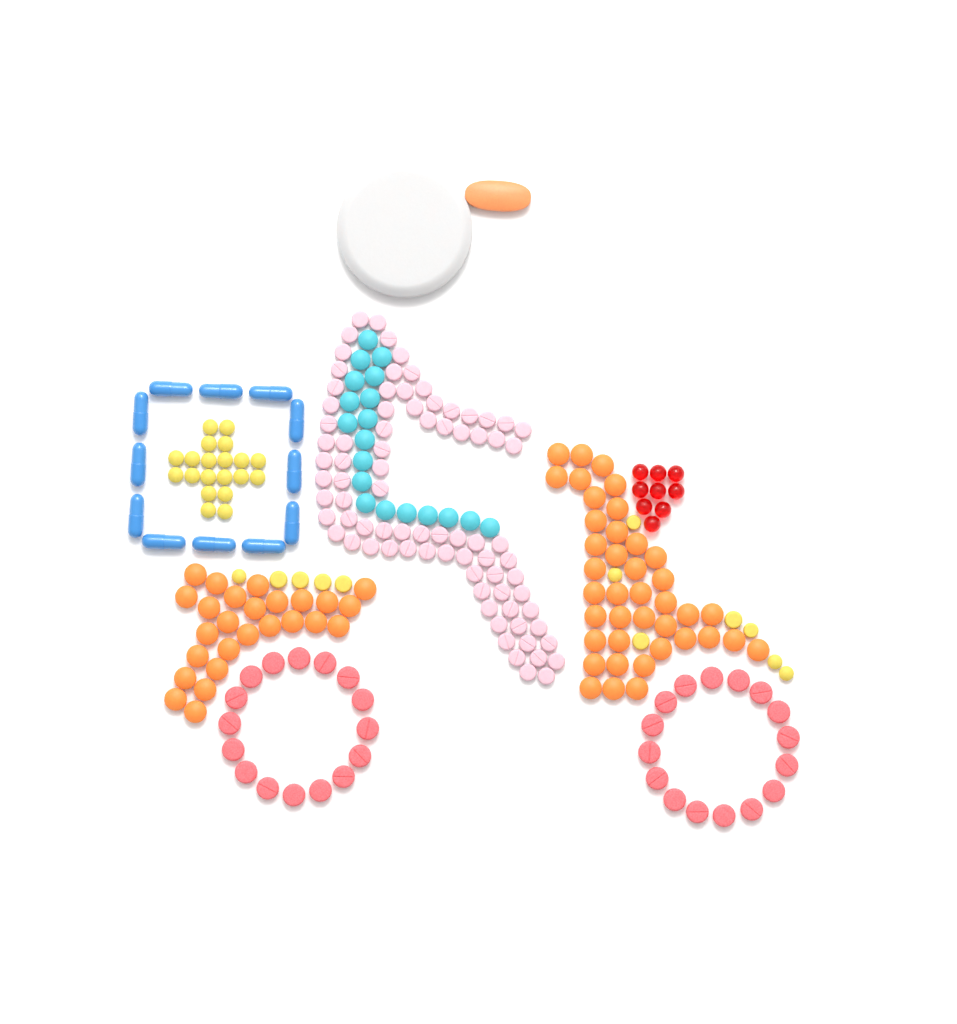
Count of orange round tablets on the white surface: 66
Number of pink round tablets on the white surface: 81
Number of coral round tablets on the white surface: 32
